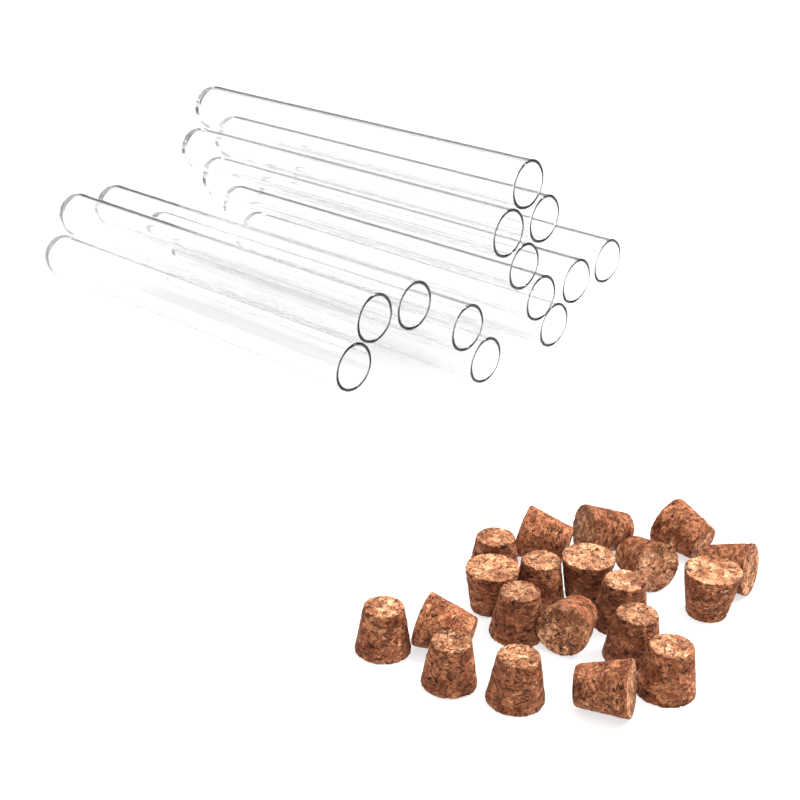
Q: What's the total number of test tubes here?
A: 13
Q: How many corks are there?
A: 20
